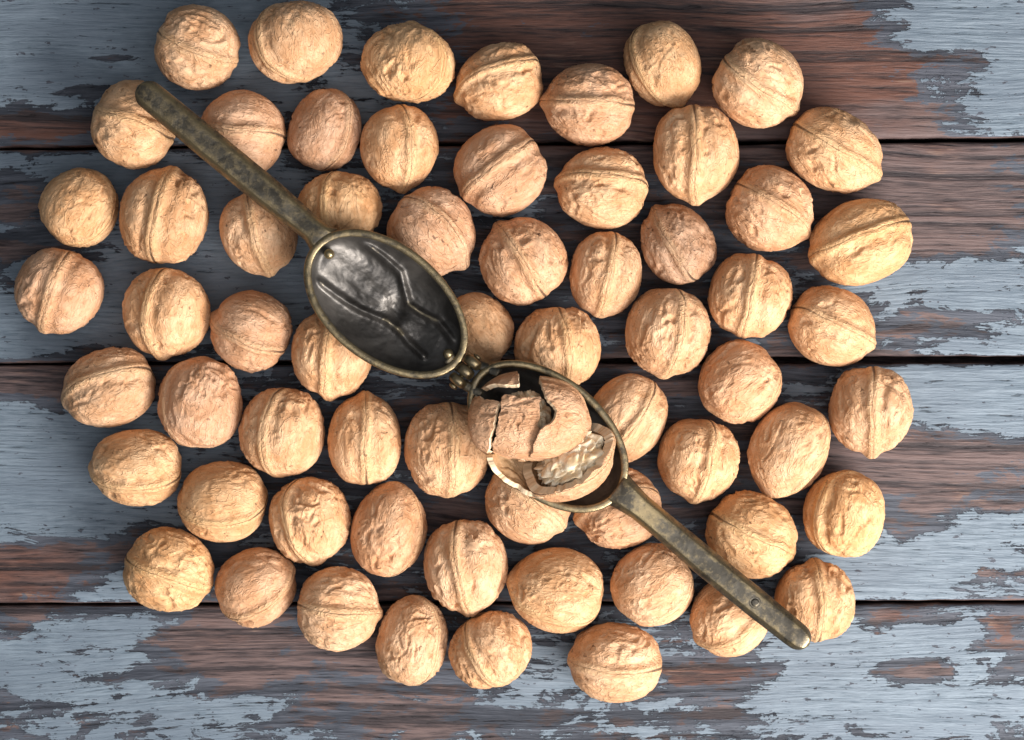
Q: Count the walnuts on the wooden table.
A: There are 64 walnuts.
